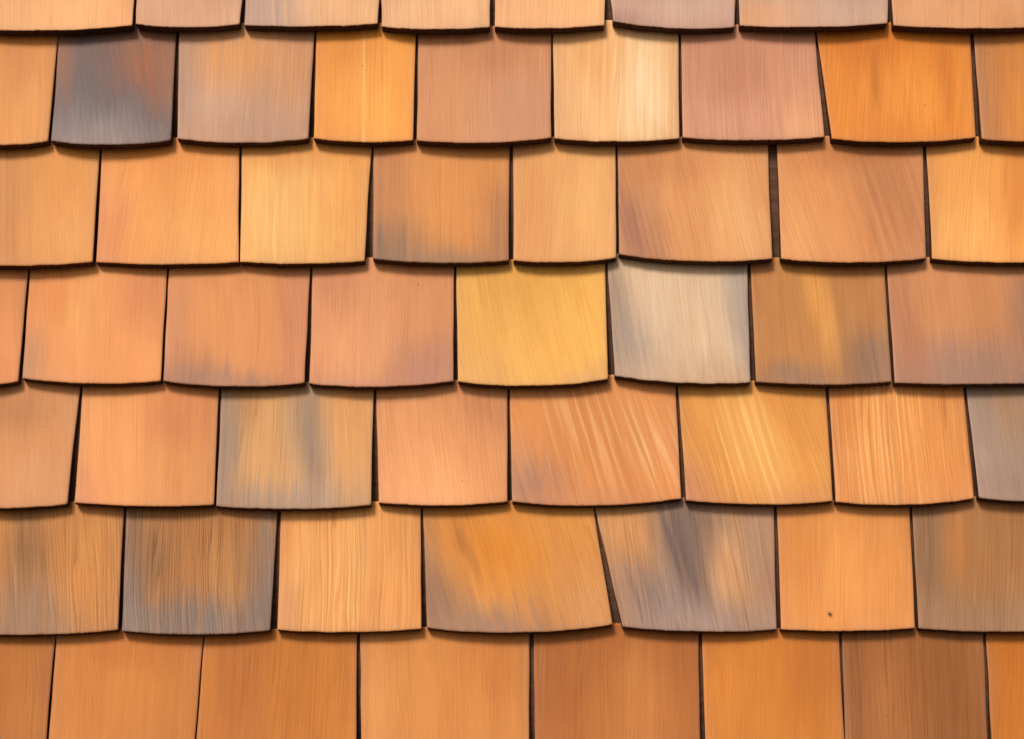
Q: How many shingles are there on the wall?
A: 56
